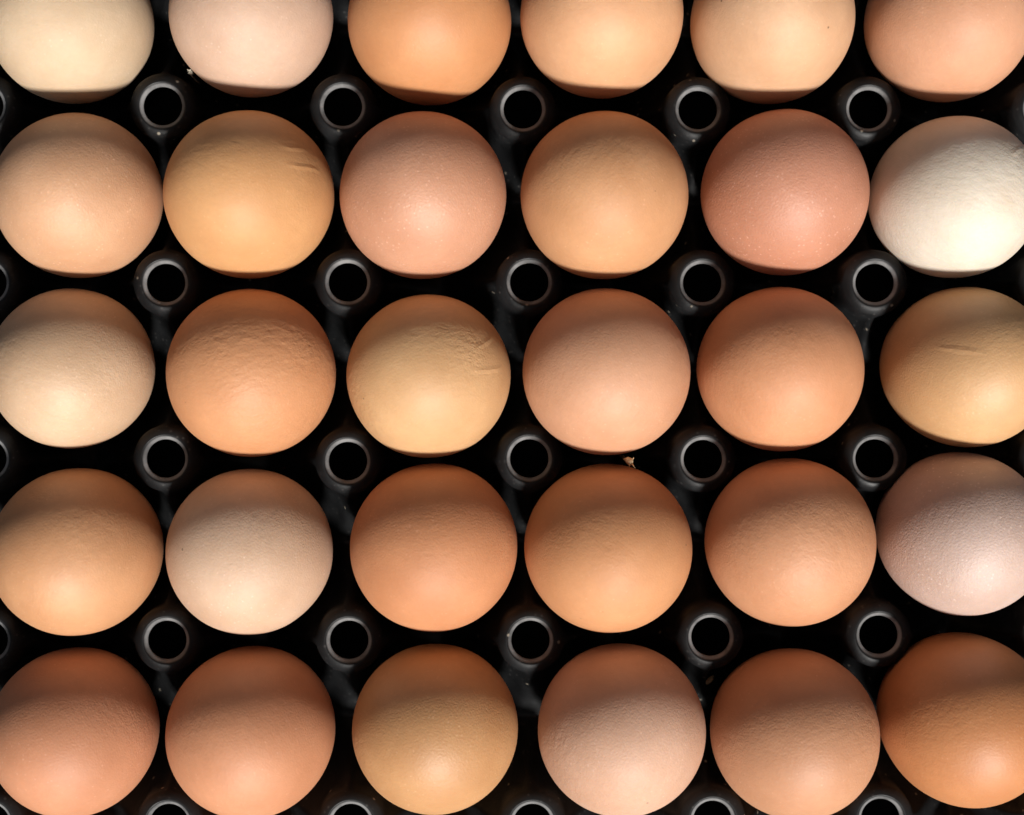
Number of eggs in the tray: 30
